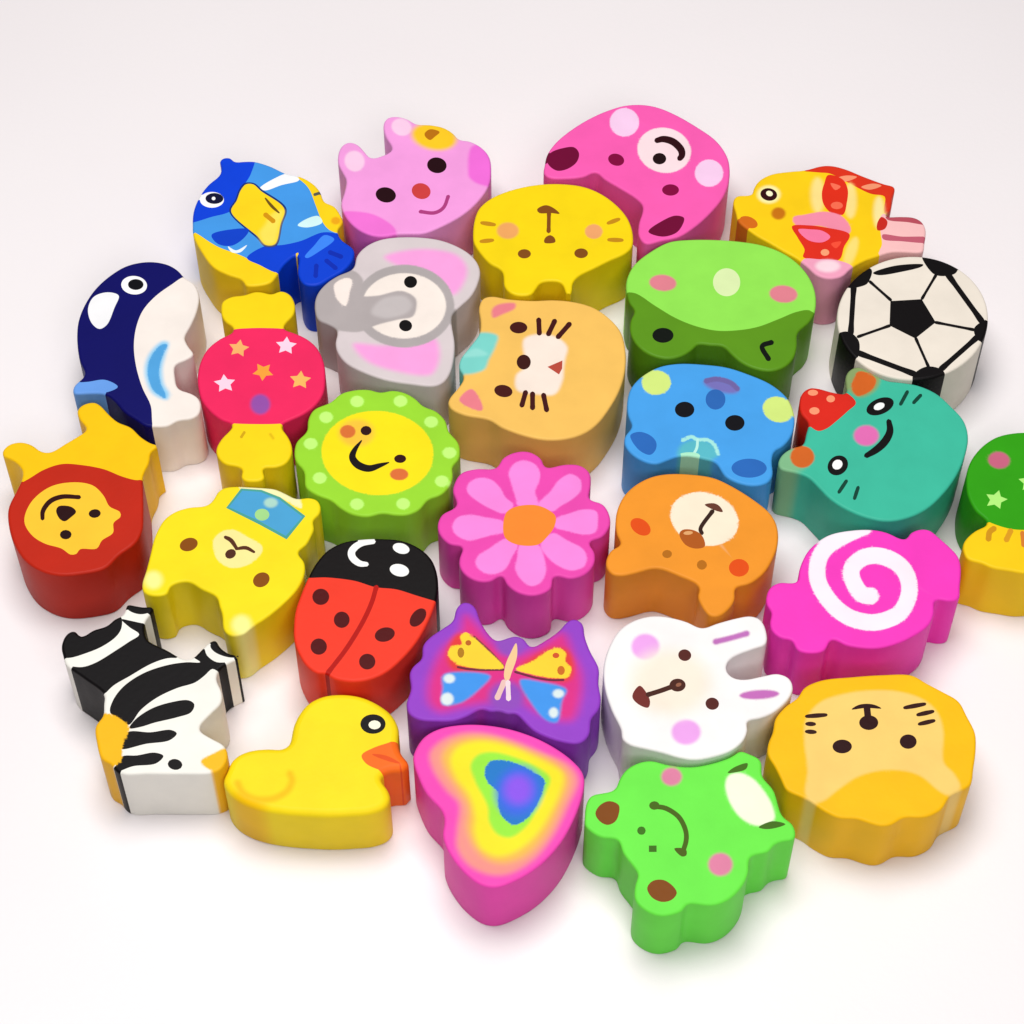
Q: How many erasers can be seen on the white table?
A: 28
